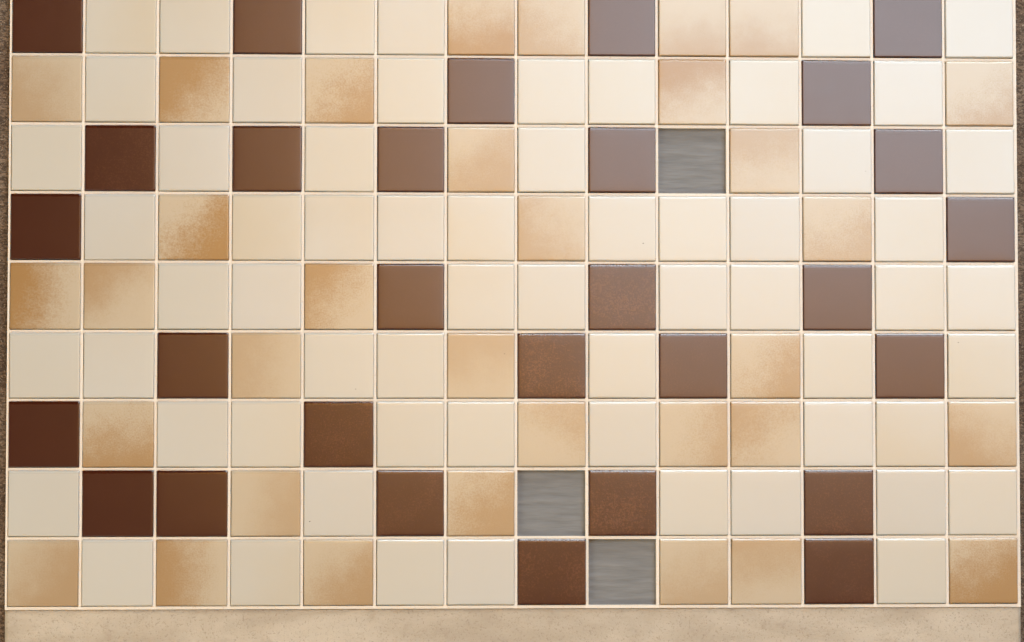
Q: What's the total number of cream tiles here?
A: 61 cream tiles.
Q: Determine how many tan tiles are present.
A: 33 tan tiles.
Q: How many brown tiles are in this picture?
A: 29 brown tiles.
